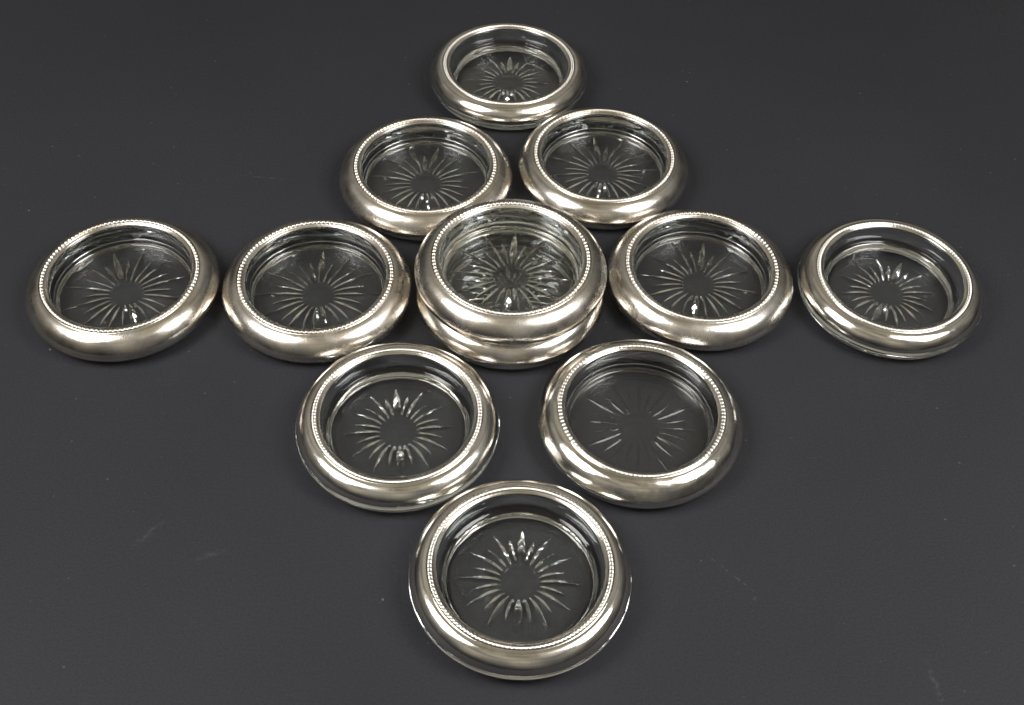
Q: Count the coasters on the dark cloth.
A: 12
